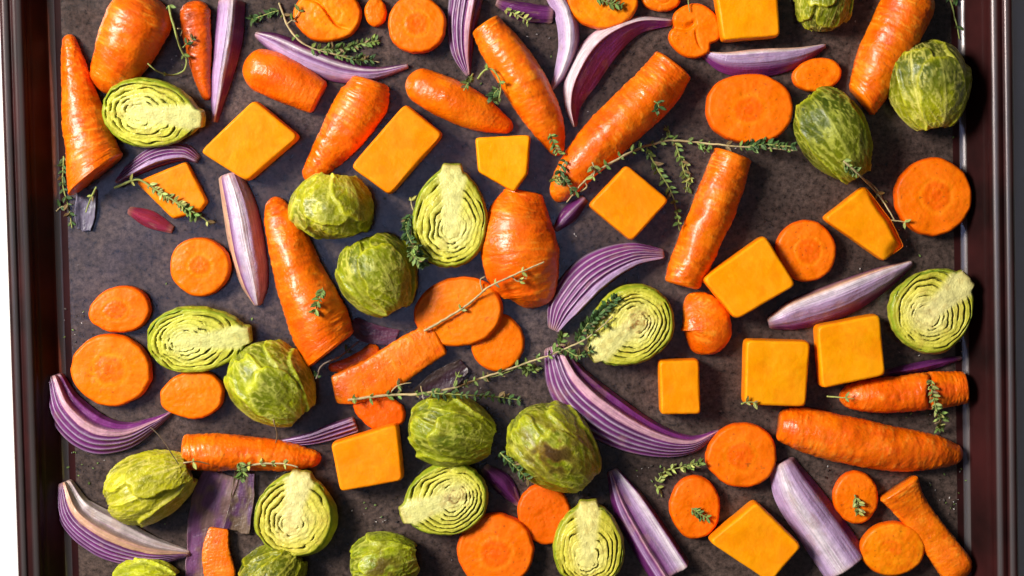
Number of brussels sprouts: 20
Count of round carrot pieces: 23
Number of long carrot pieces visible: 20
